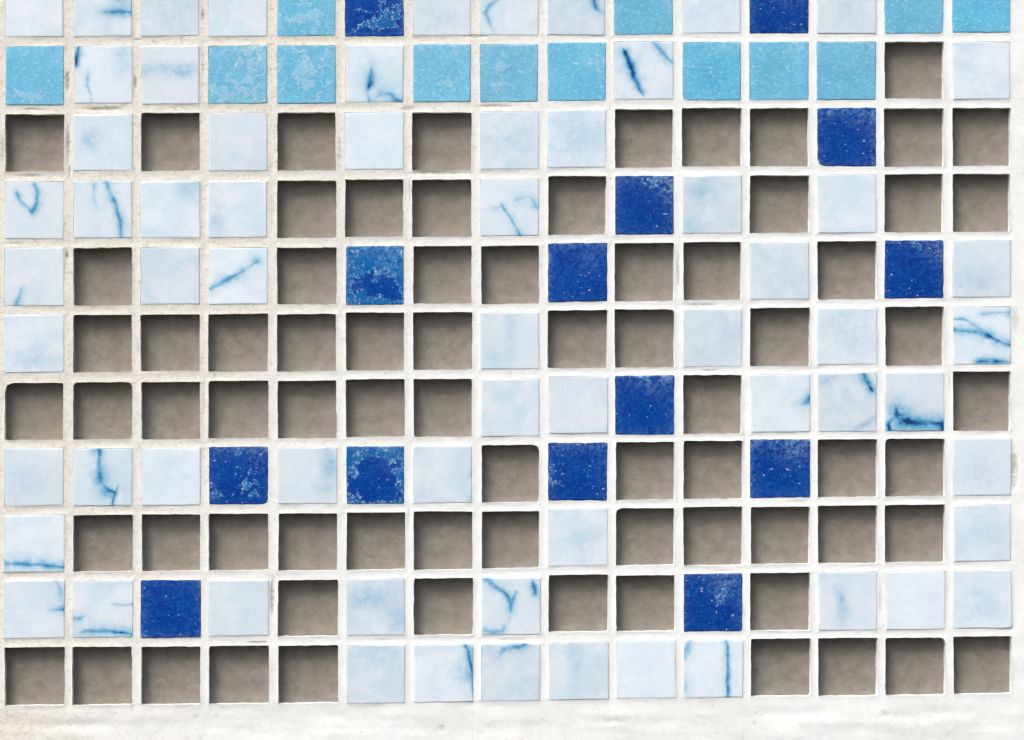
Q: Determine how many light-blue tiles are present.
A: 13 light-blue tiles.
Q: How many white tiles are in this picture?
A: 64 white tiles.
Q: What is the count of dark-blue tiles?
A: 14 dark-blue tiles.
